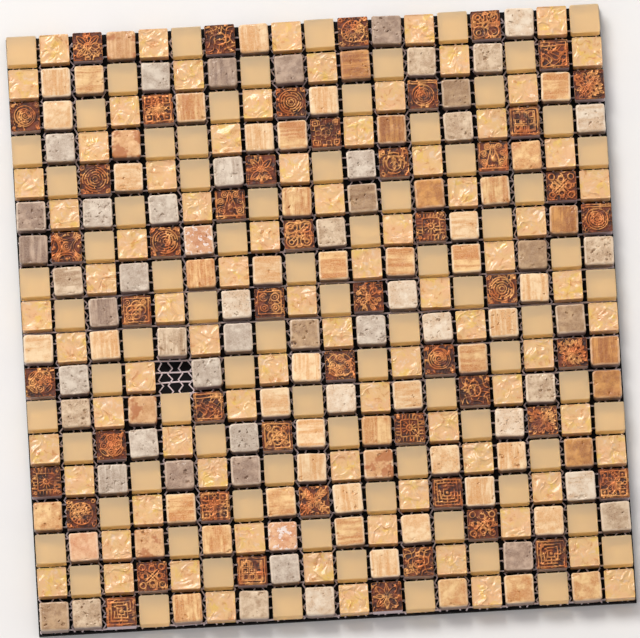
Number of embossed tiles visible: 50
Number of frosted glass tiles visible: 81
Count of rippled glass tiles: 80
